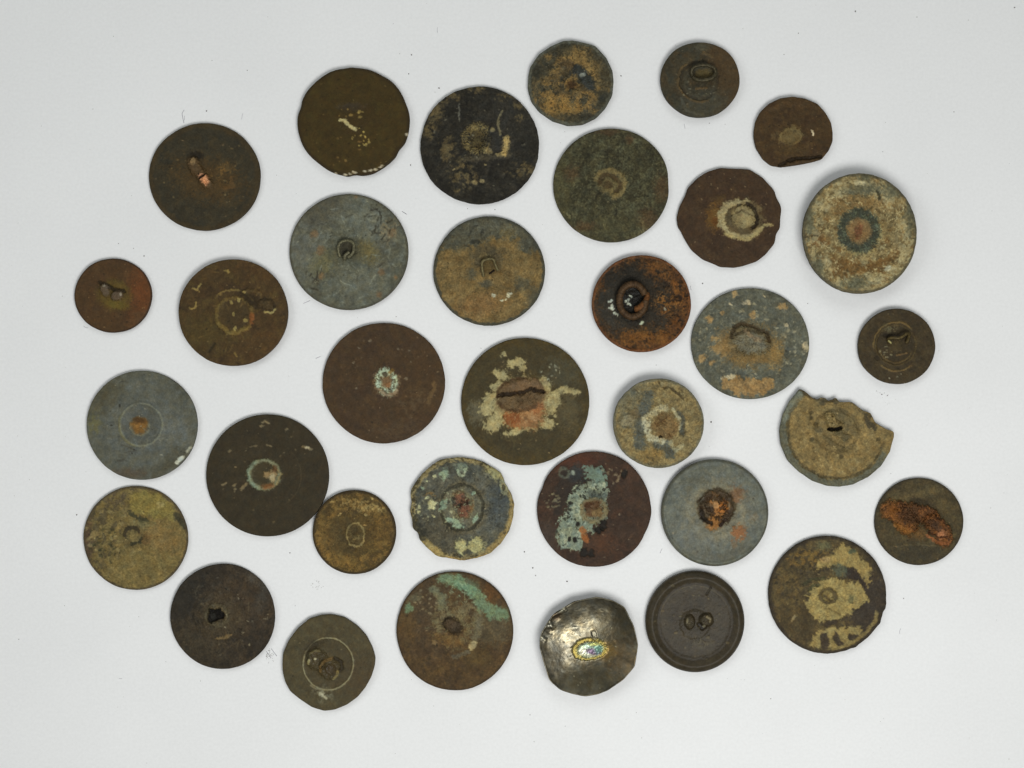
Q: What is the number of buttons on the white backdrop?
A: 34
